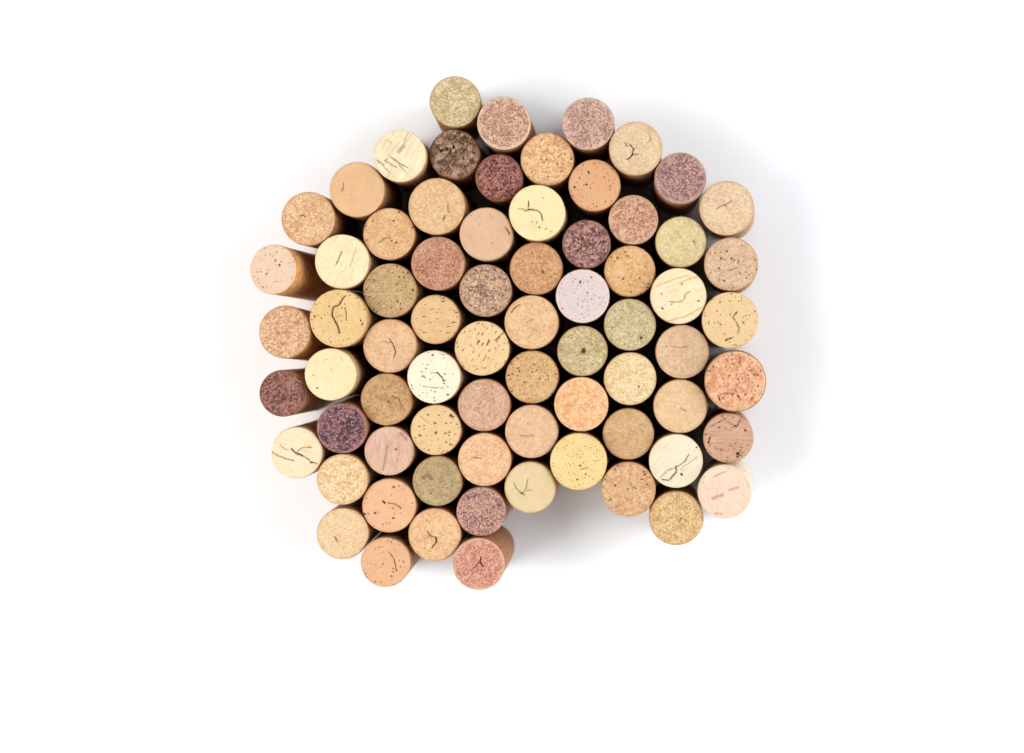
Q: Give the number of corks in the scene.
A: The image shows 72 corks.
